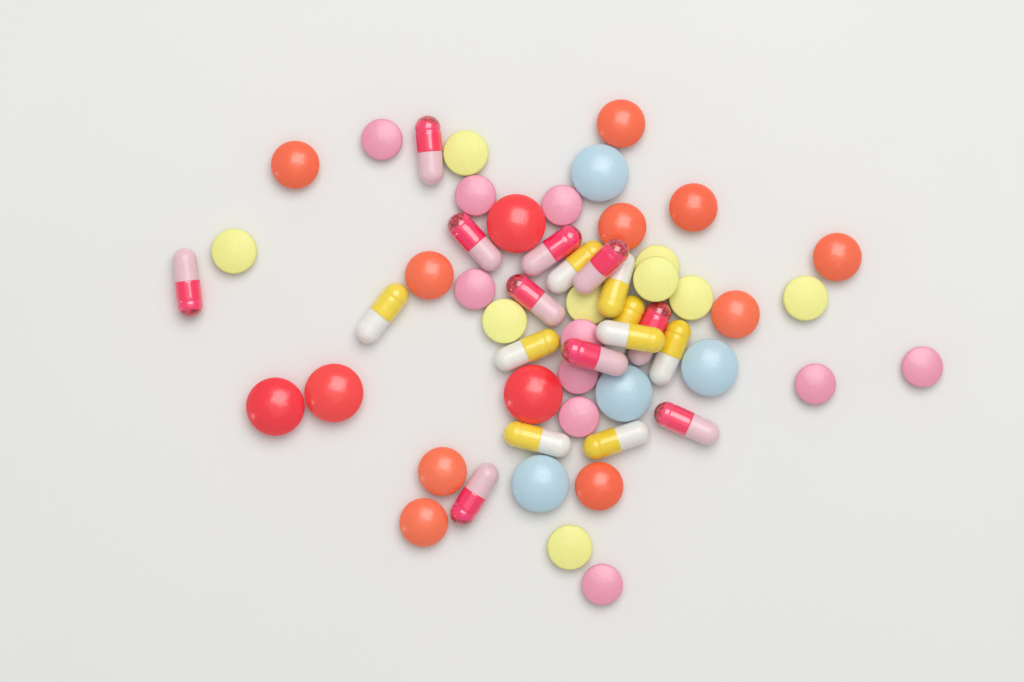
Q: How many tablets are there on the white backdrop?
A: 37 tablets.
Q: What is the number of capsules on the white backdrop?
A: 19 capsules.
